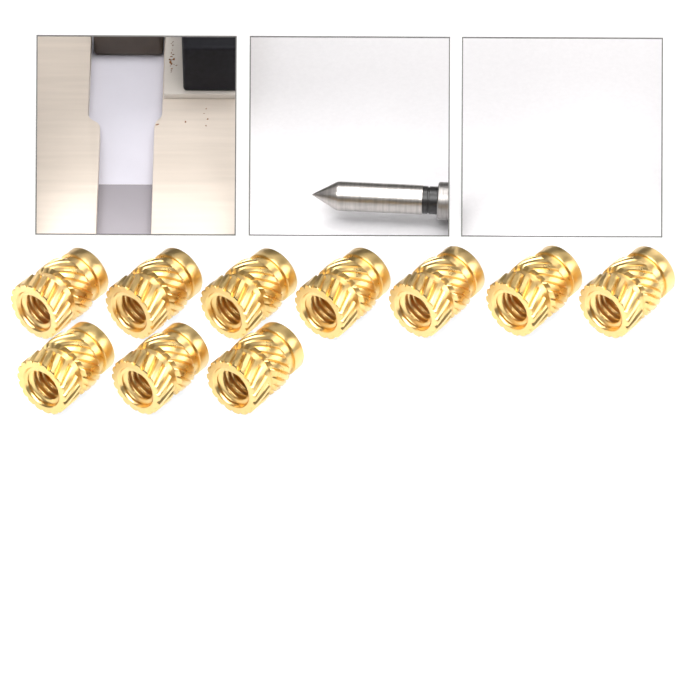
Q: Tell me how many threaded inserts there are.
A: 10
